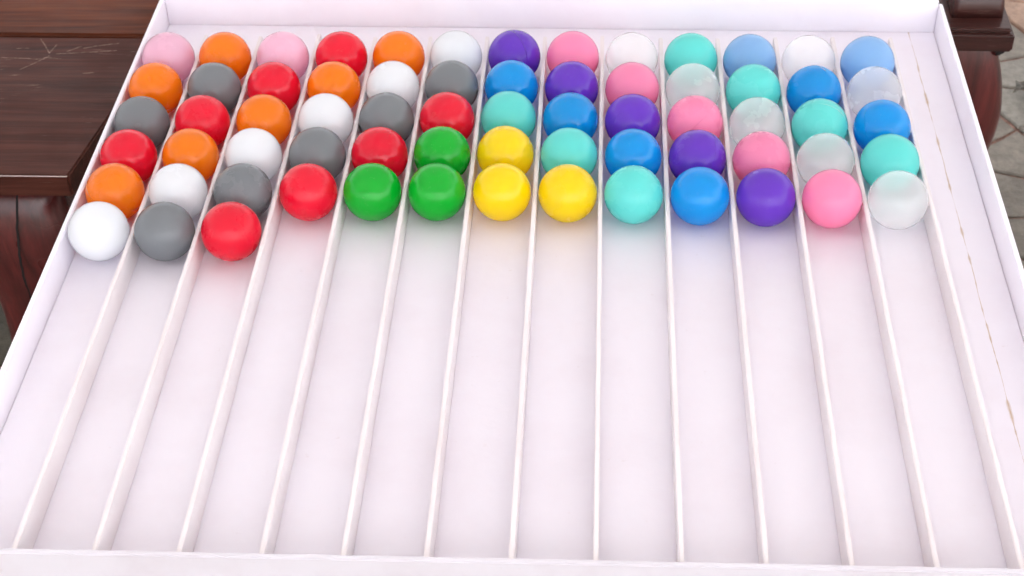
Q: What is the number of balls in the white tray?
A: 68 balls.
